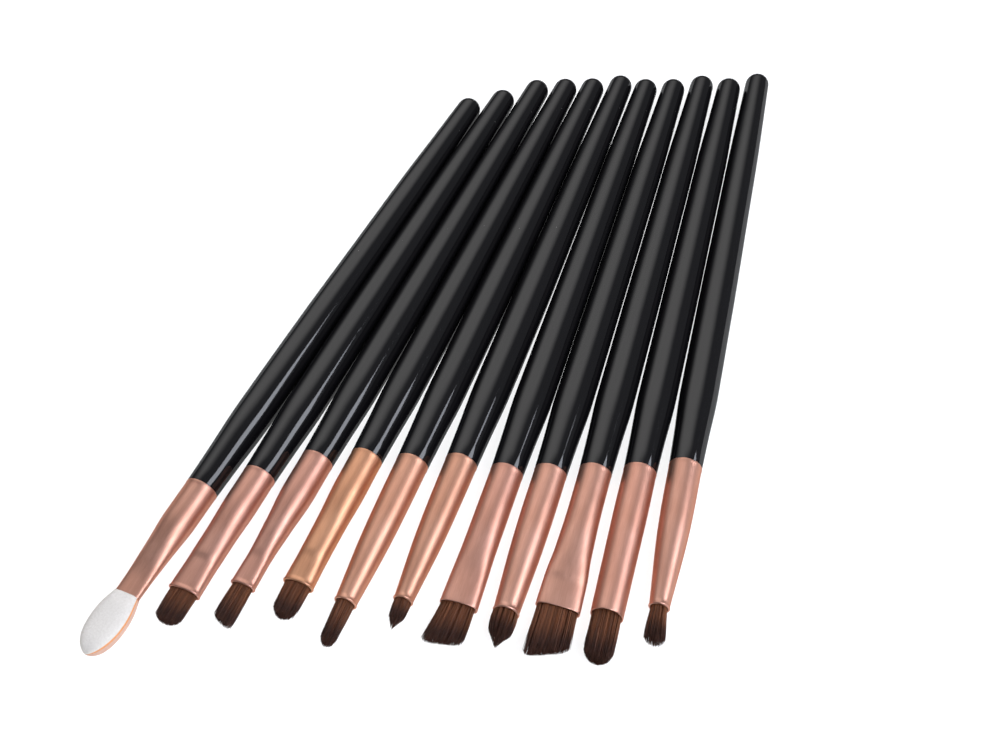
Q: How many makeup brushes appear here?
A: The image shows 11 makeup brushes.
